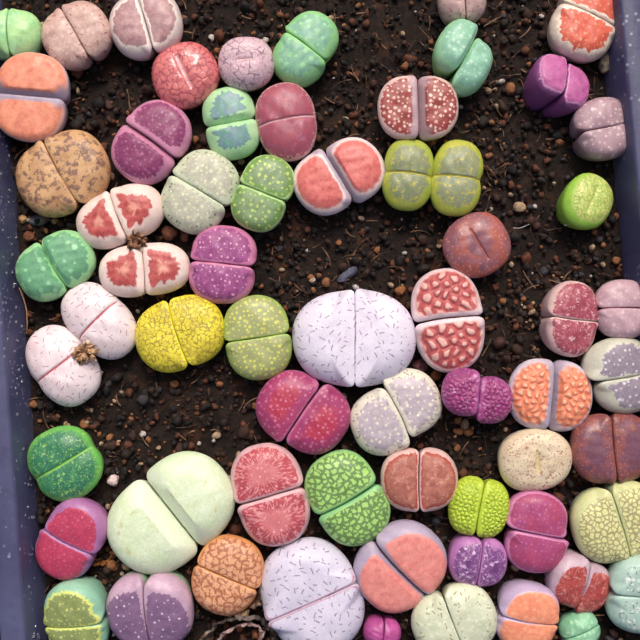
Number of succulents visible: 64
